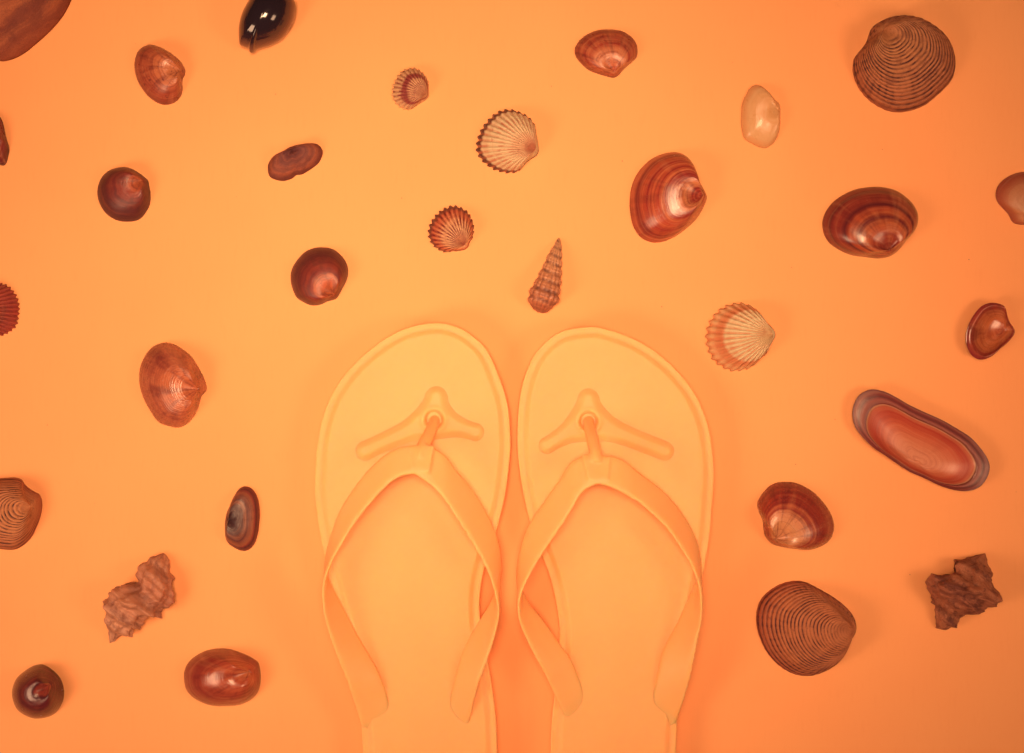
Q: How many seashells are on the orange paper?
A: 30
